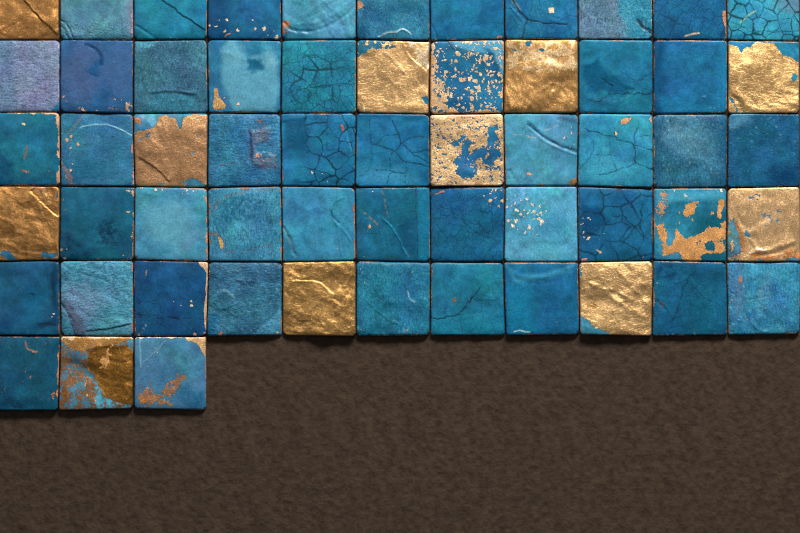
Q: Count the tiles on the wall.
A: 58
